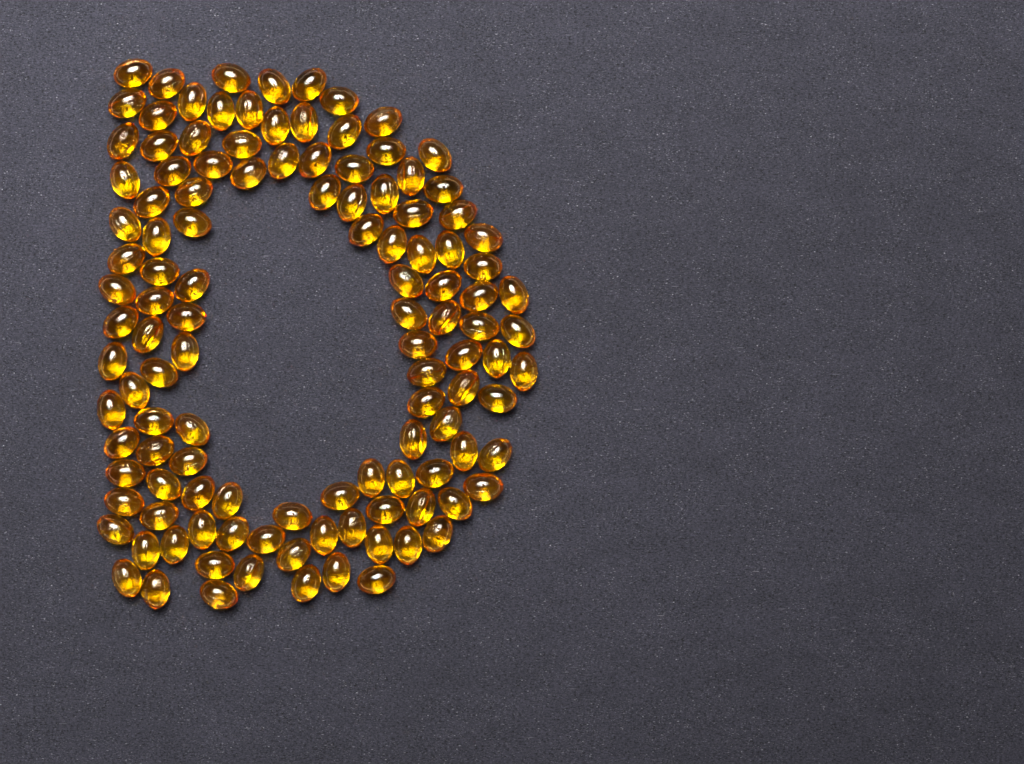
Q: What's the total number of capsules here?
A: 119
